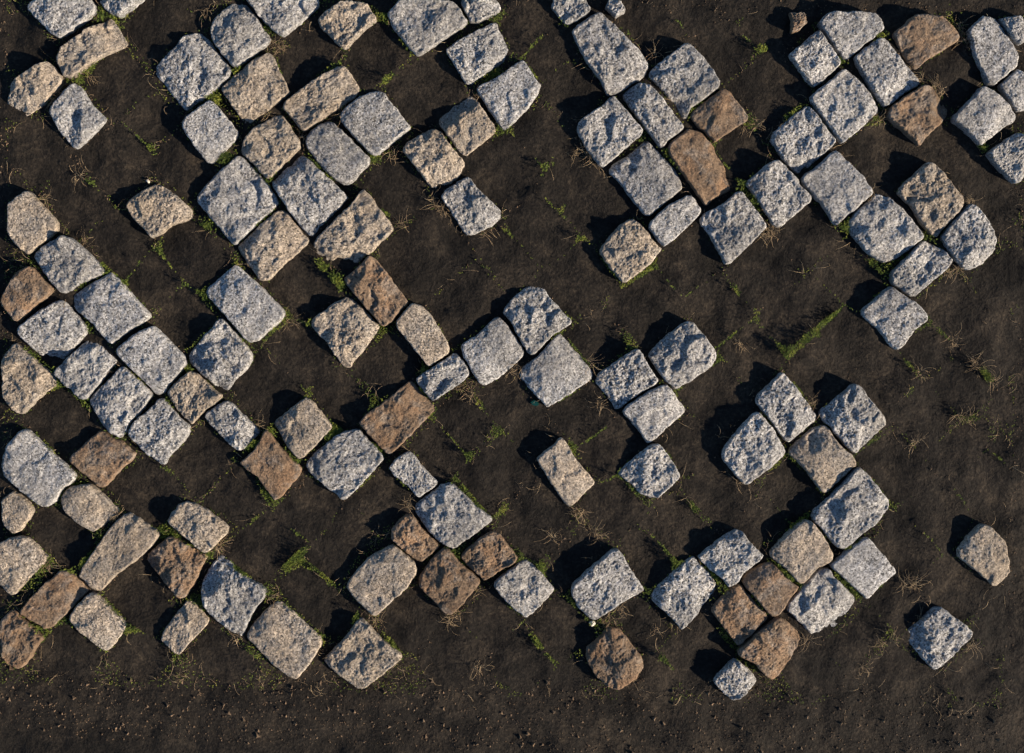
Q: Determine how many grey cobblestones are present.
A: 76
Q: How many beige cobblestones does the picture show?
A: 33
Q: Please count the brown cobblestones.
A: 20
